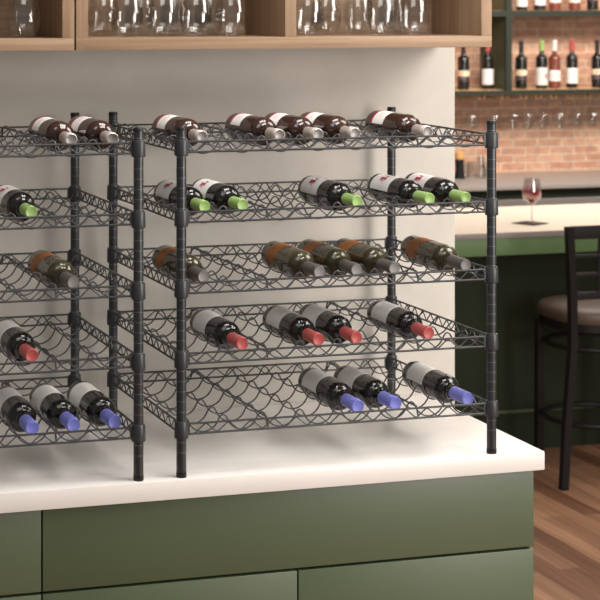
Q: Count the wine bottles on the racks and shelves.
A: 42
